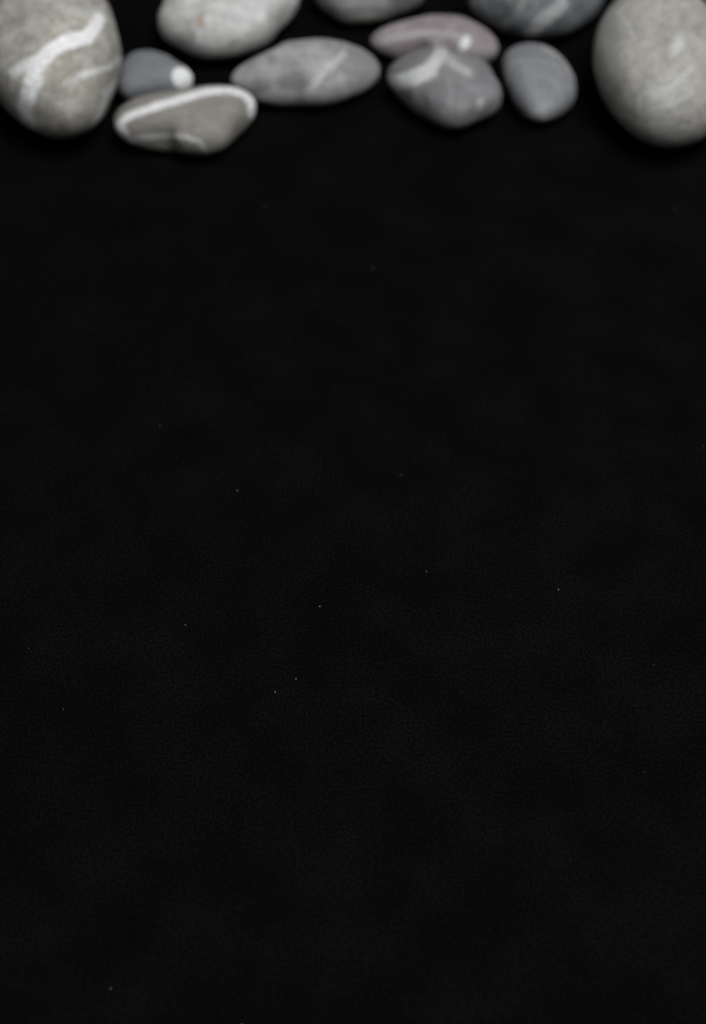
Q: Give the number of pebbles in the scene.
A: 11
